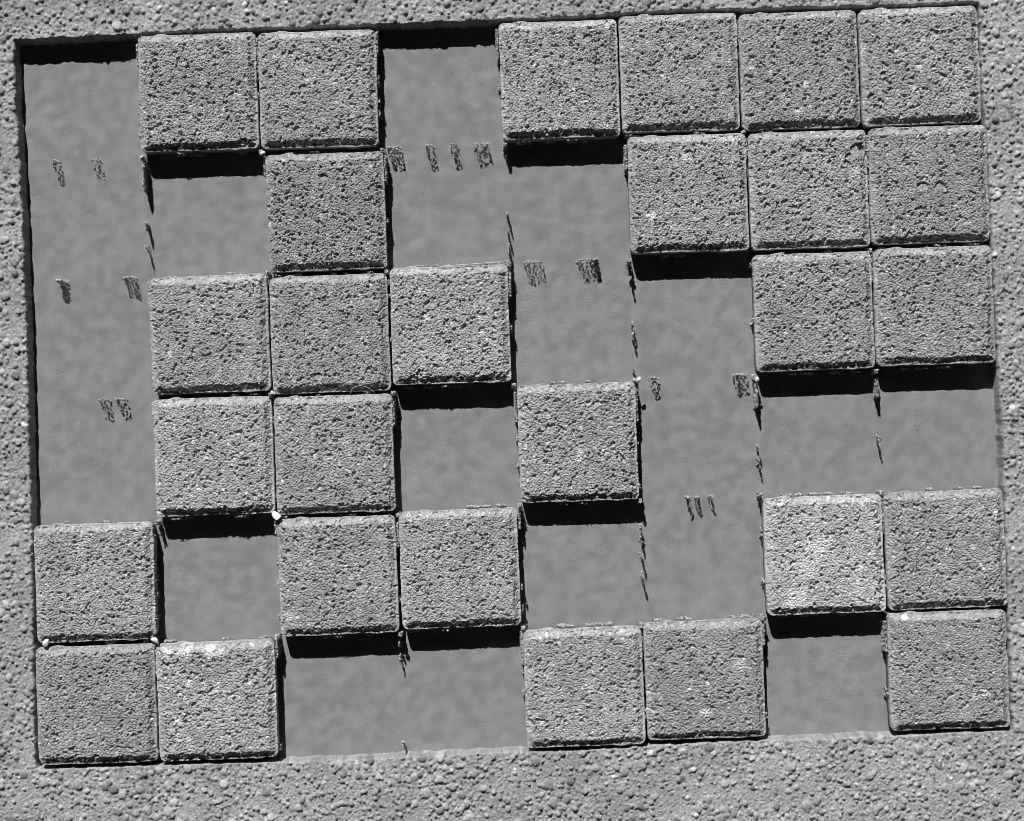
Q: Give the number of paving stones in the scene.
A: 28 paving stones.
